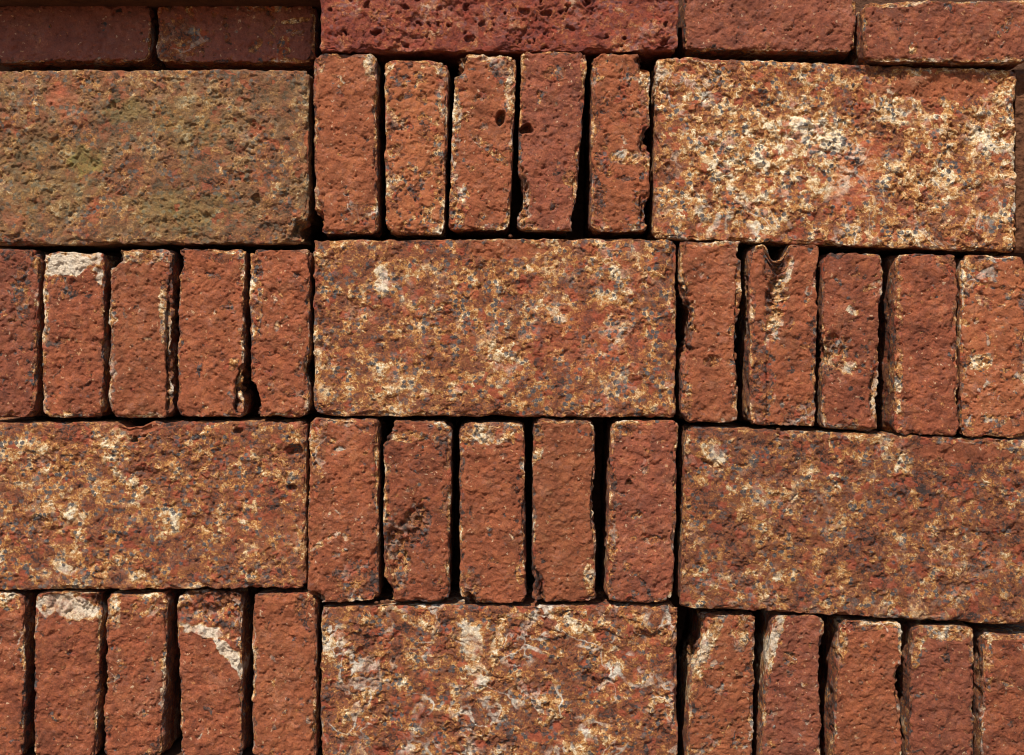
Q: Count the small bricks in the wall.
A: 34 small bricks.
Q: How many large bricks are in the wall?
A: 7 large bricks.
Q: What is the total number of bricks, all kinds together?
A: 41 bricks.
